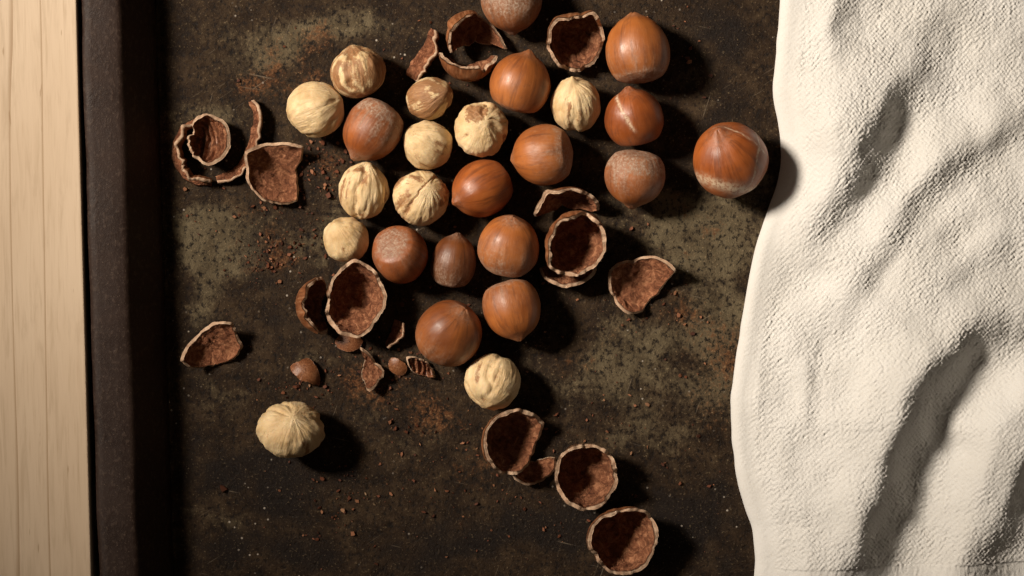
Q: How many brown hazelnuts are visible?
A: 14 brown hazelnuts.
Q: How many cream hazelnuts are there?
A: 11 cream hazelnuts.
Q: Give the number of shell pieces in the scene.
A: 25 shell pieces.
